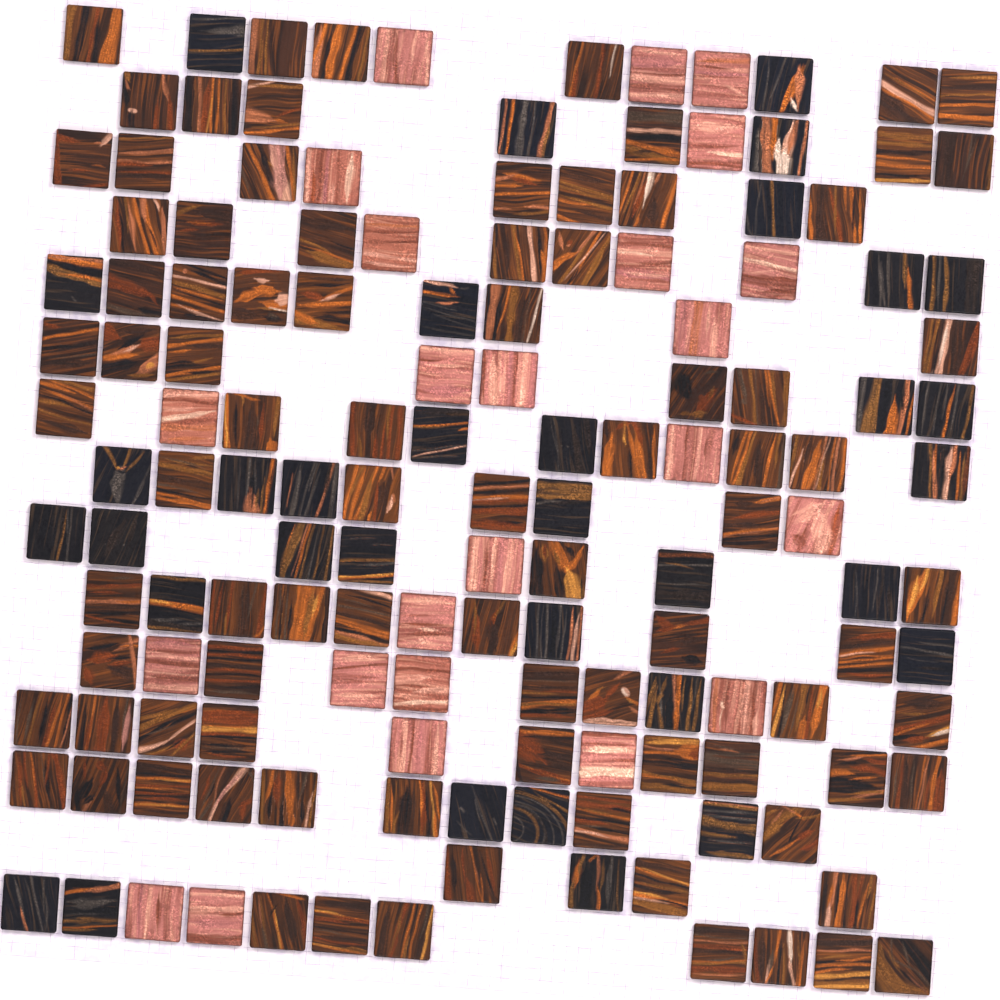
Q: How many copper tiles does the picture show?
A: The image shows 24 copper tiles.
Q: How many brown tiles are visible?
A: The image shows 87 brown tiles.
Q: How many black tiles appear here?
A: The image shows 34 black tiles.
